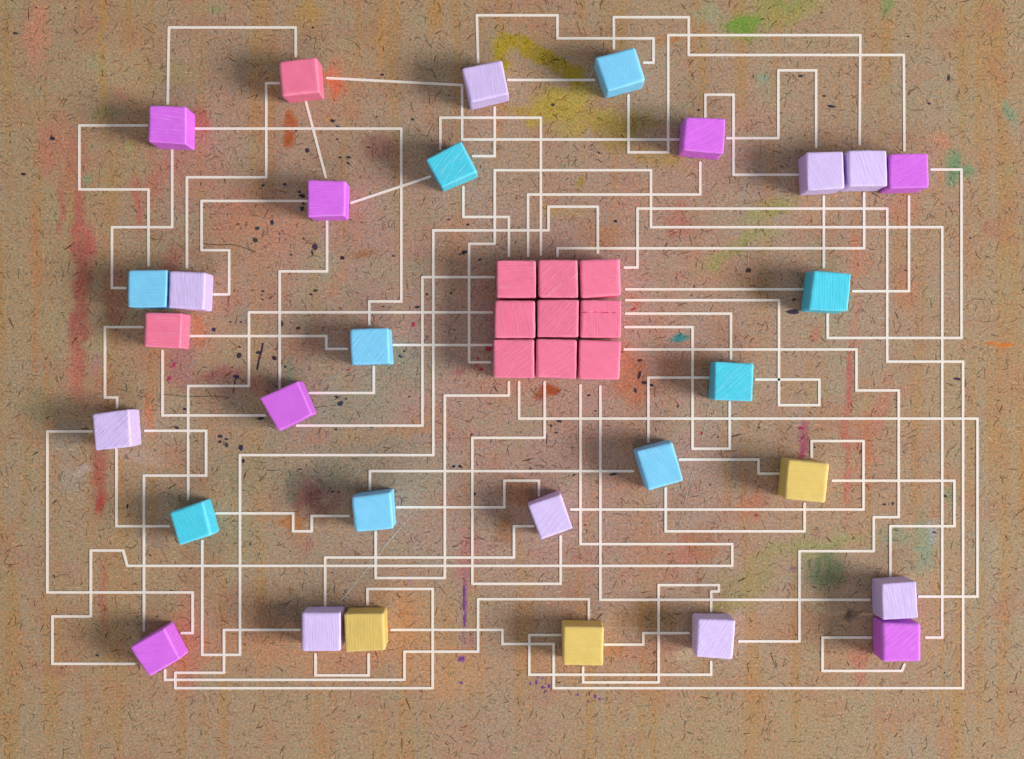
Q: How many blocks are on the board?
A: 39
